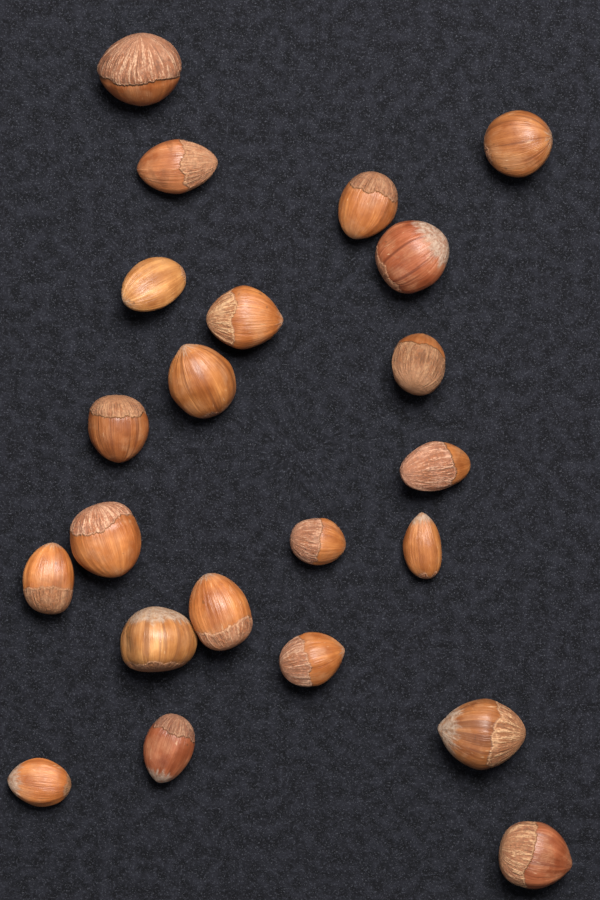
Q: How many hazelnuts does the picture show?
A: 22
